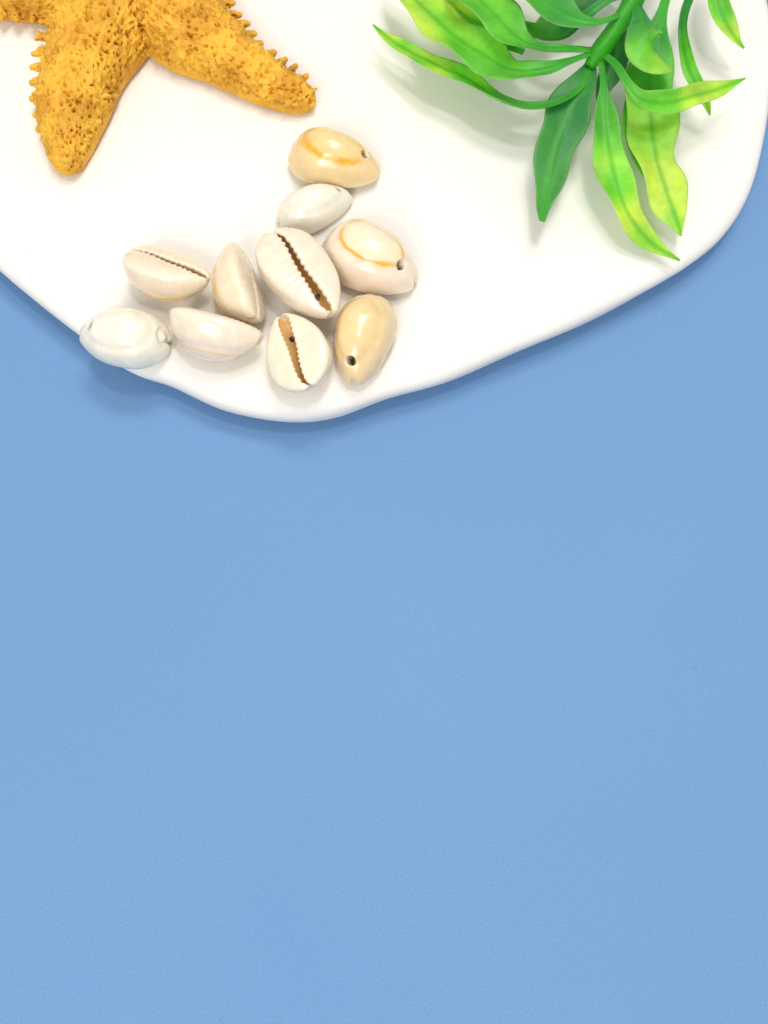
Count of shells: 10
